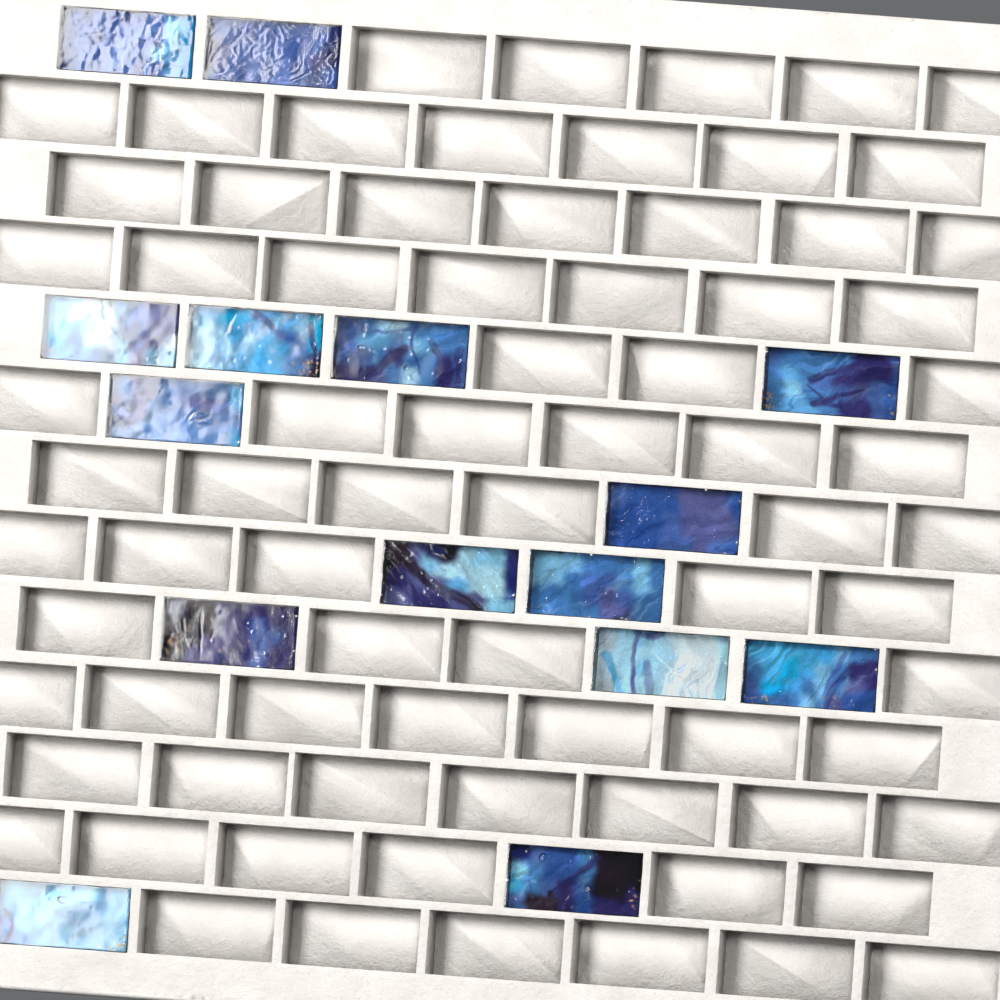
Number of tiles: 15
